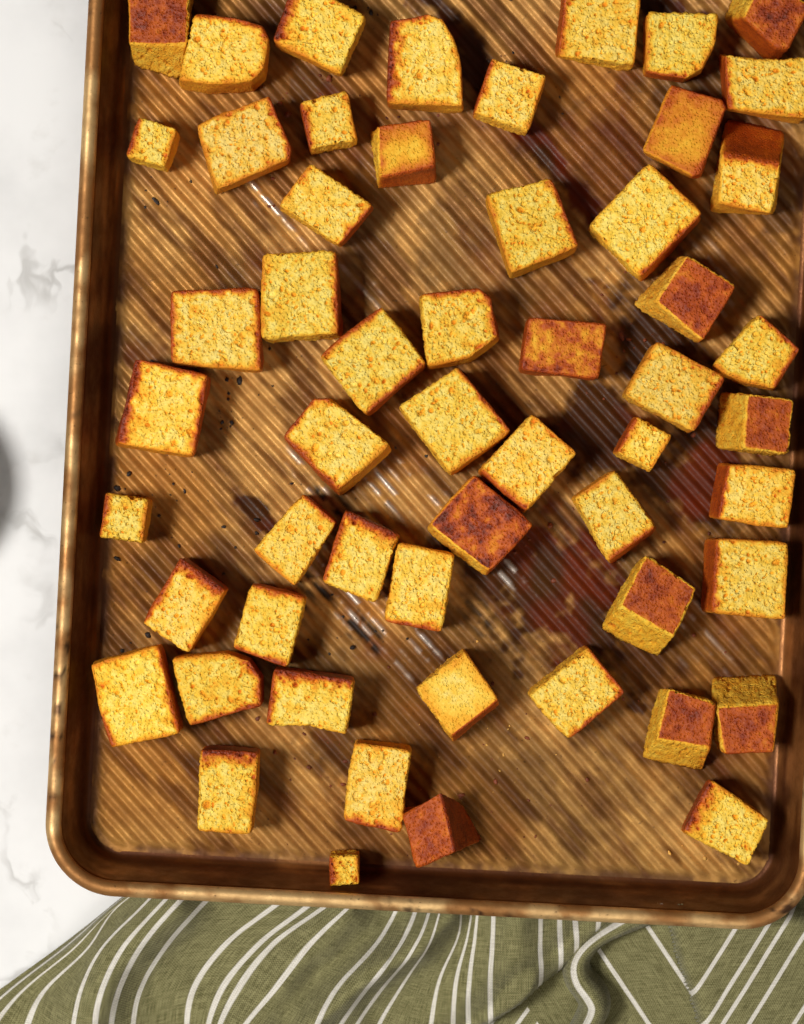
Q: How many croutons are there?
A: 55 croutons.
